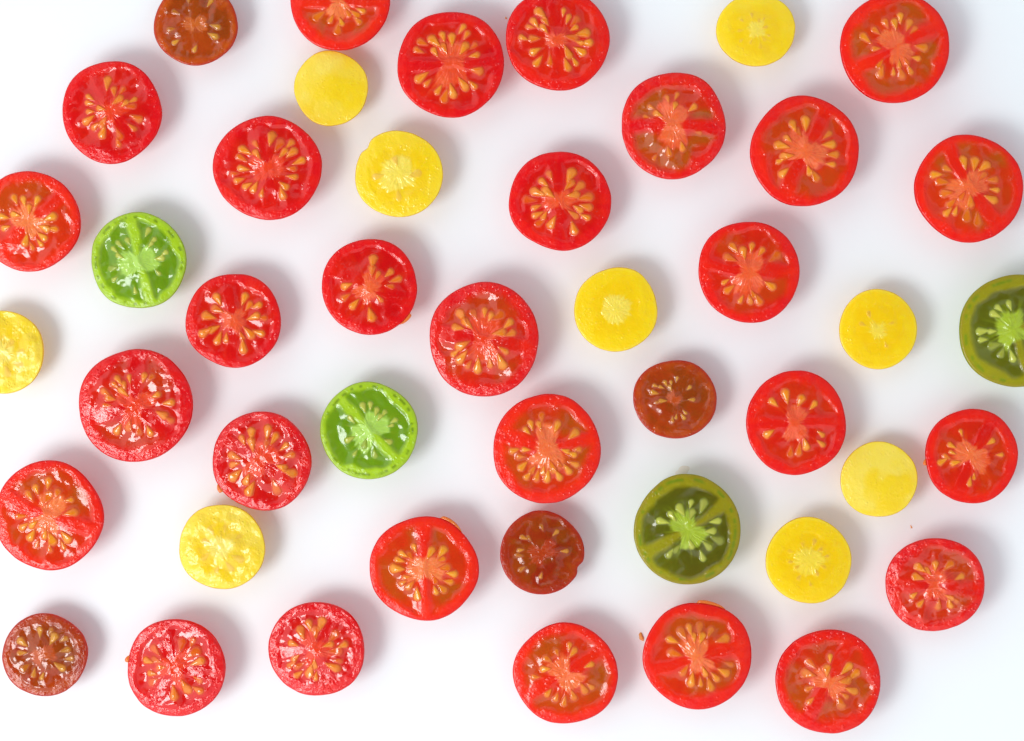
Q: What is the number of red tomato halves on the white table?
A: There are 28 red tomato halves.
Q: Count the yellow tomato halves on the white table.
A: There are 9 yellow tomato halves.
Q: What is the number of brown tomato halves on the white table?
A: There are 4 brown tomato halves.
